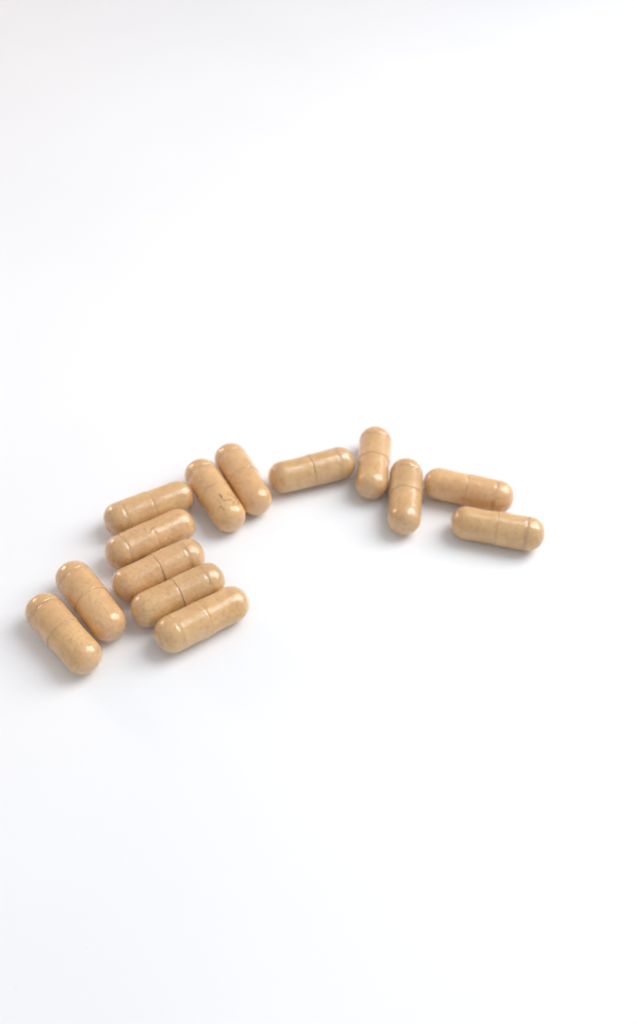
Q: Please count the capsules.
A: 14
